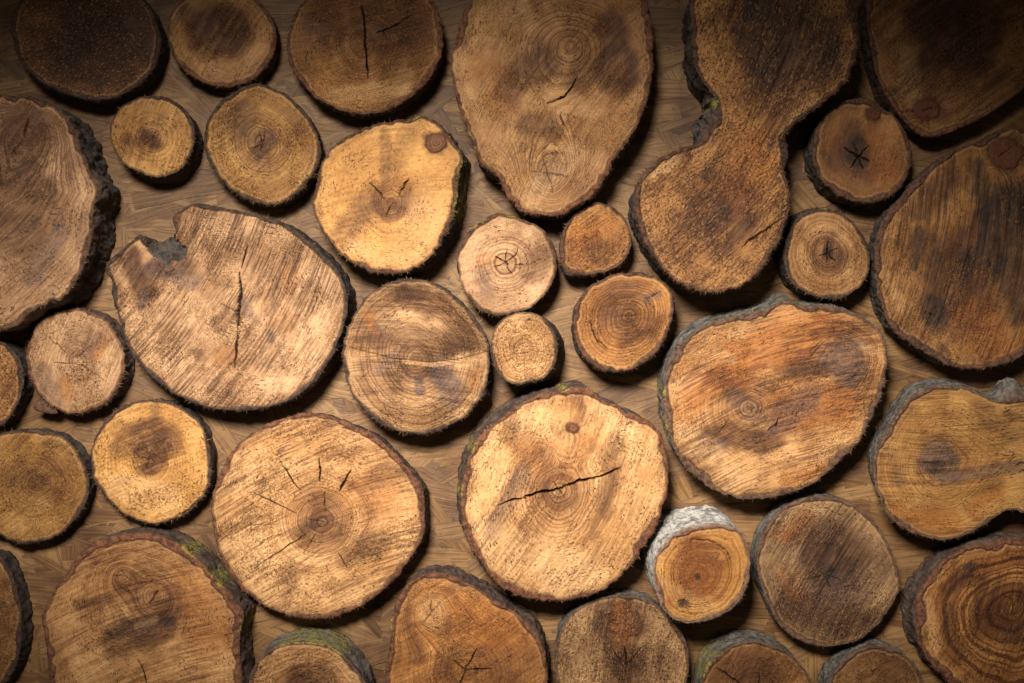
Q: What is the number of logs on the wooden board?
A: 37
